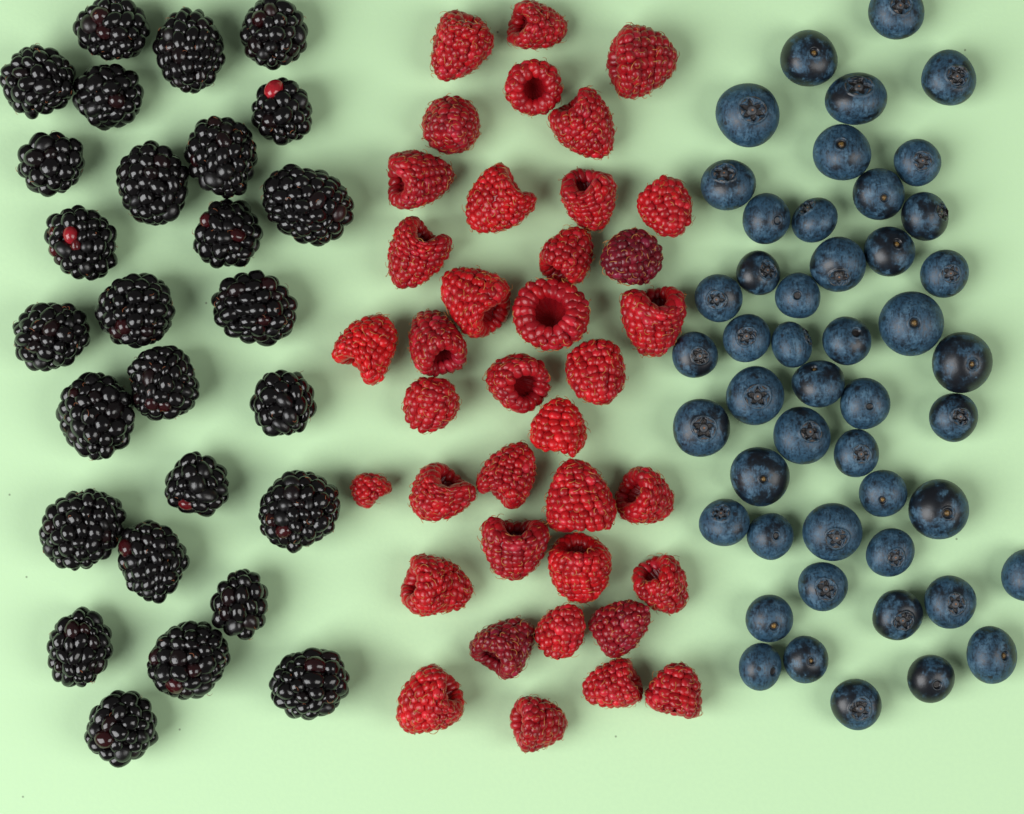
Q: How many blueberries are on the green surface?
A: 48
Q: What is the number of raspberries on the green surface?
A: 38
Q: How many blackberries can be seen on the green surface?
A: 27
